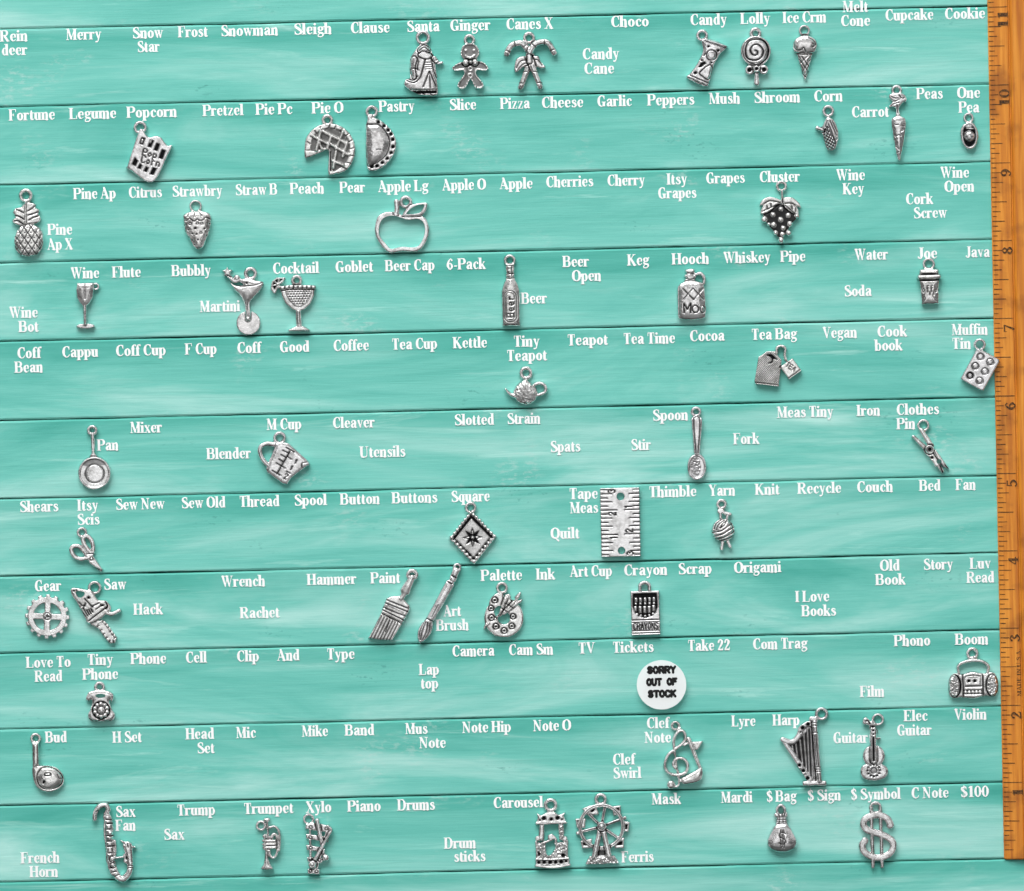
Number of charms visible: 52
